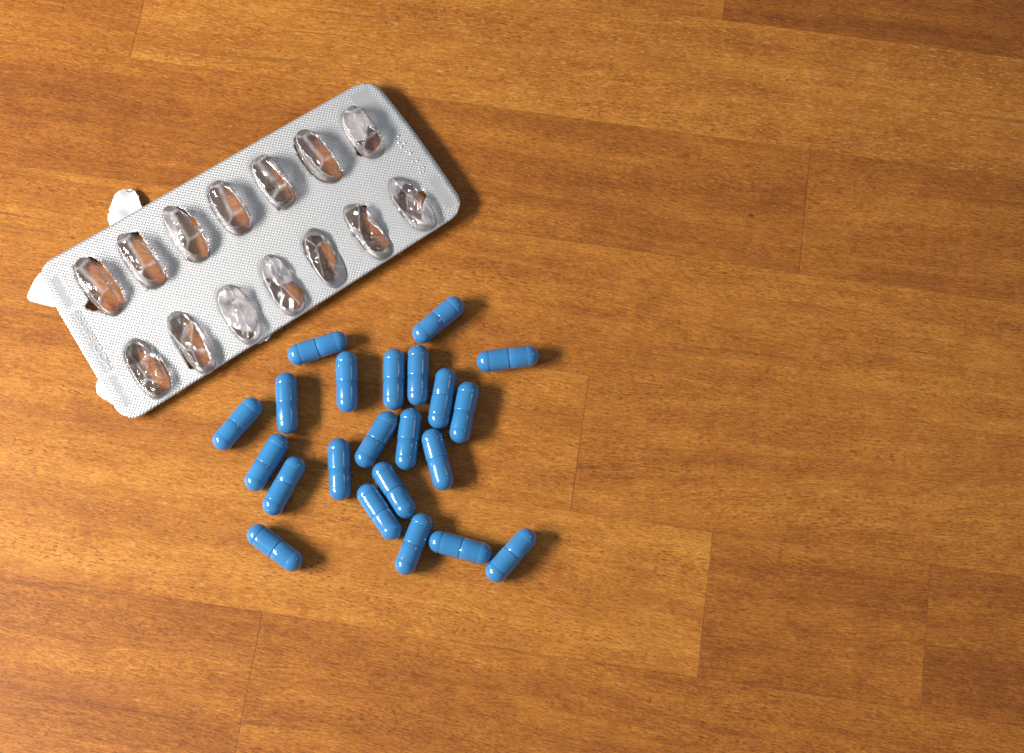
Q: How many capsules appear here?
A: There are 22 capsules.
